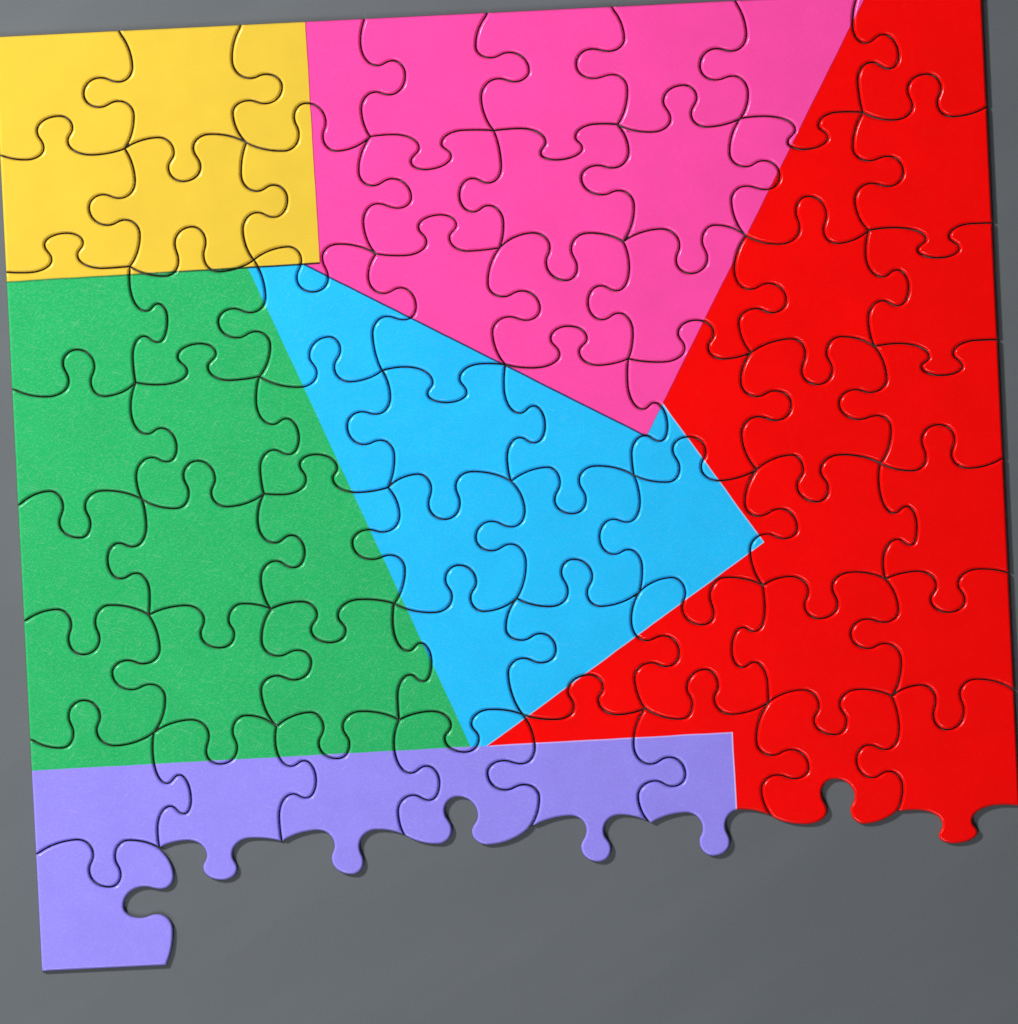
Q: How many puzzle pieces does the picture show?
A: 57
